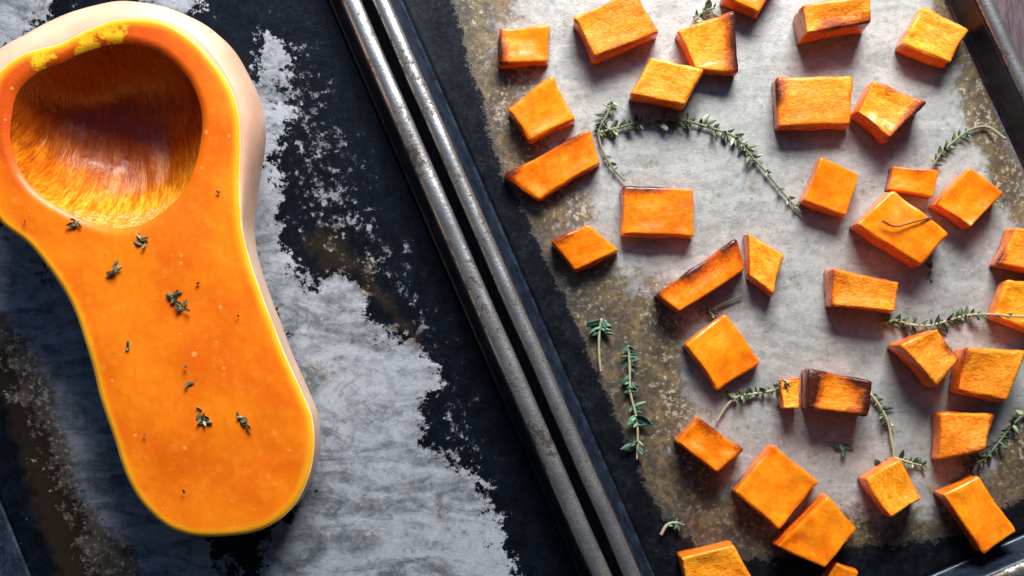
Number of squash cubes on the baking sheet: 35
